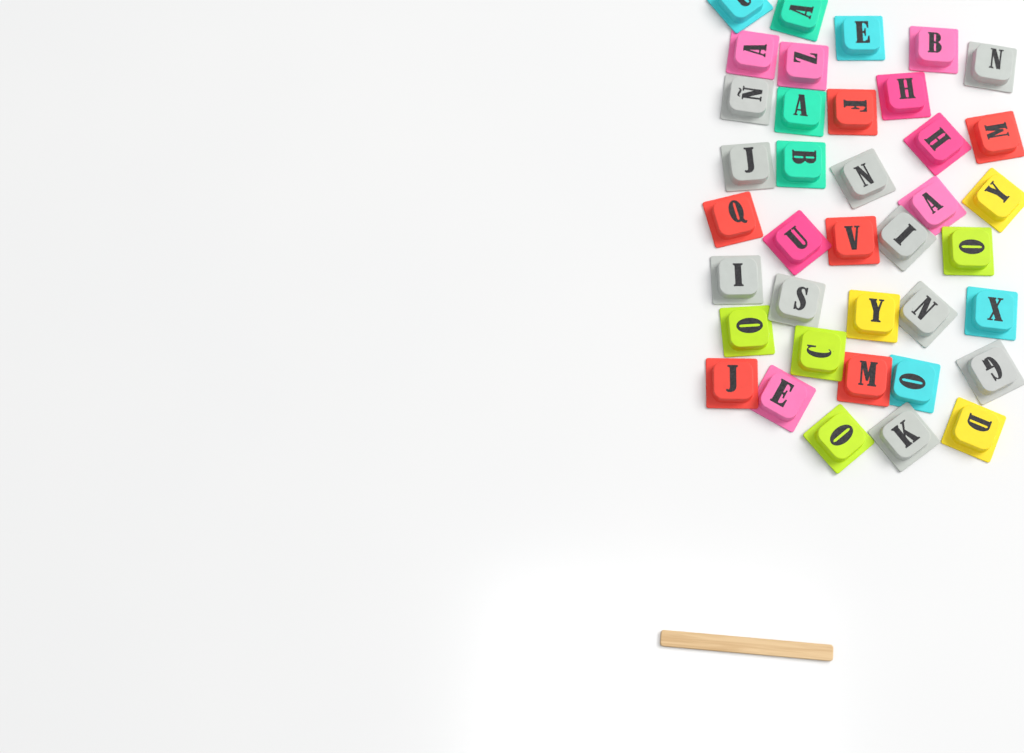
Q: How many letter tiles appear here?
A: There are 38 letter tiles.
